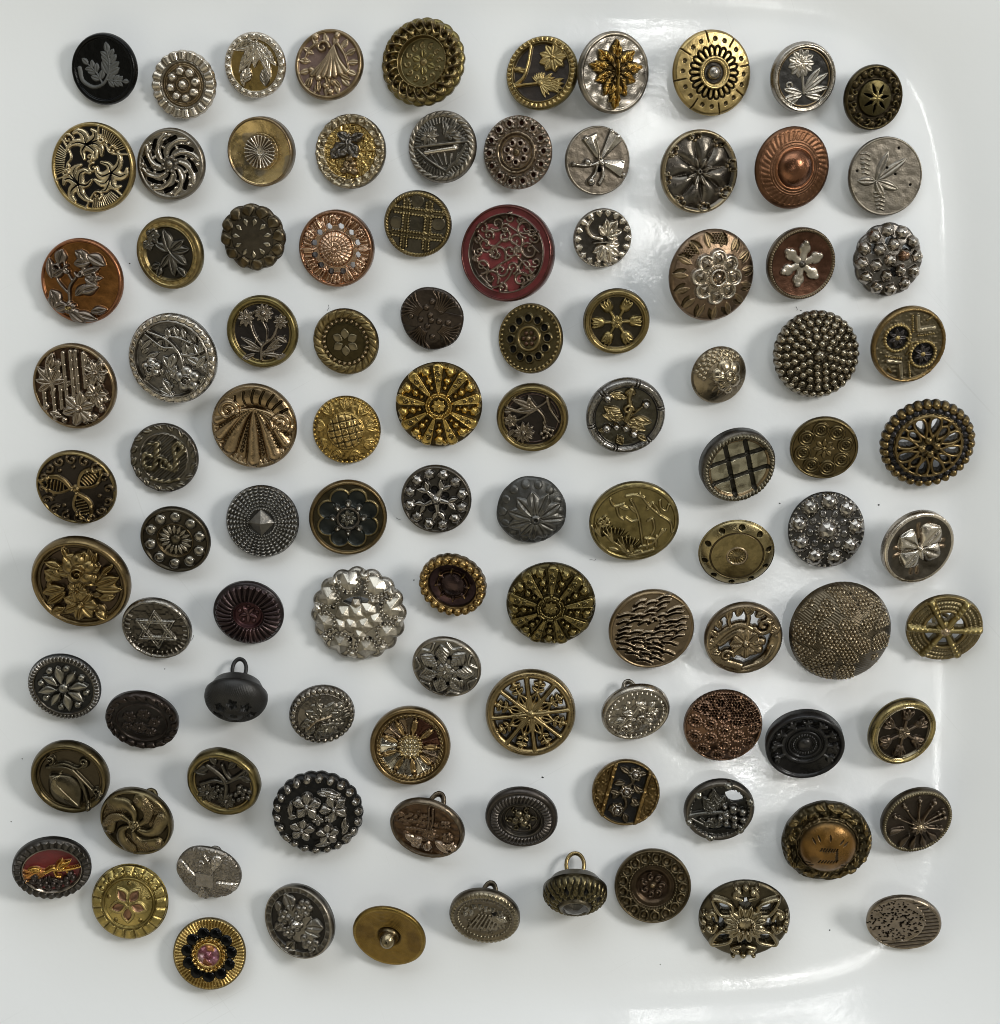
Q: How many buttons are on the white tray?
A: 101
